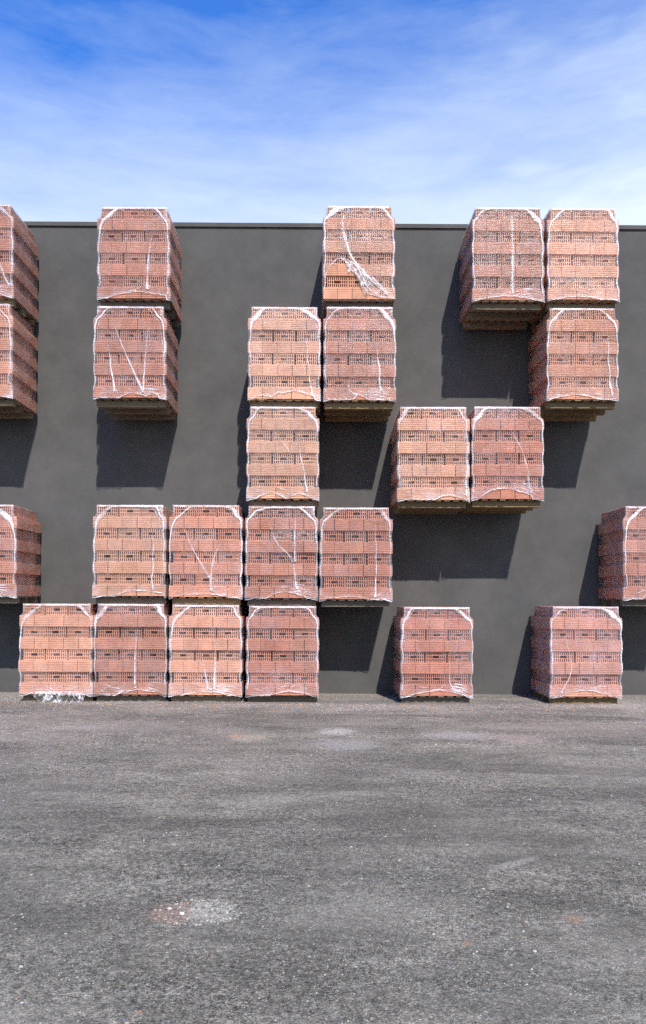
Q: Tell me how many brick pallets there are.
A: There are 25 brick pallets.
